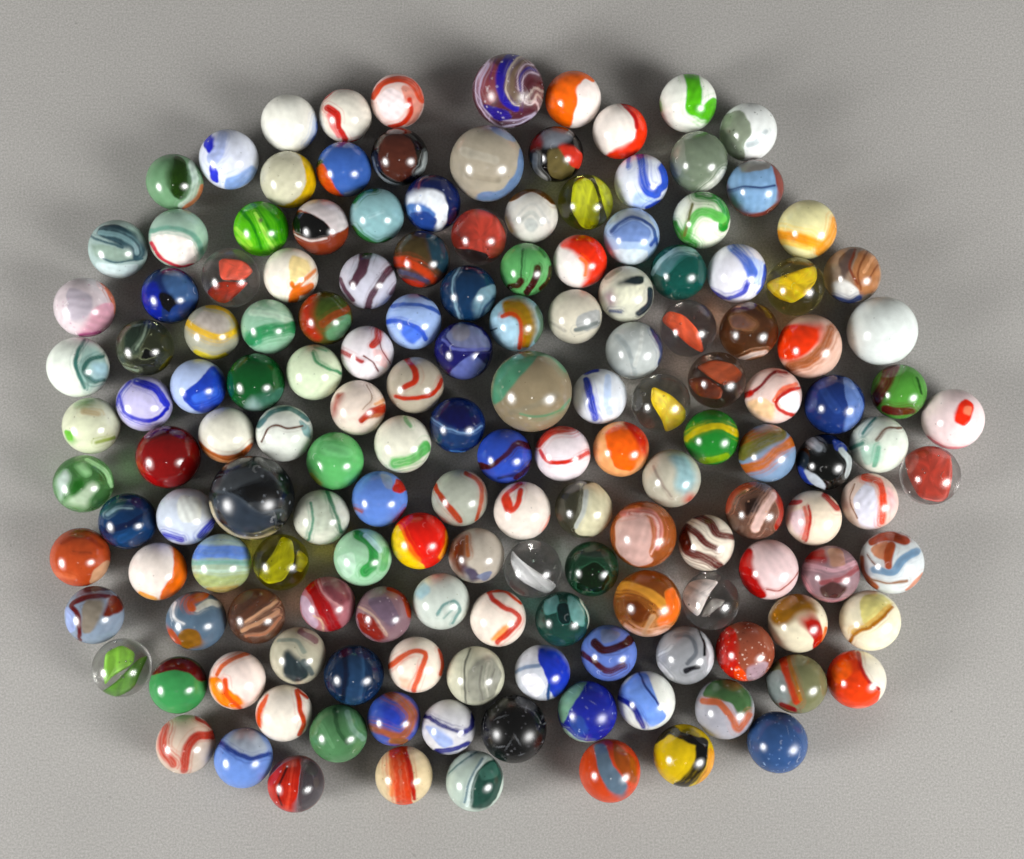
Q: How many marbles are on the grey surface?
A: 156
